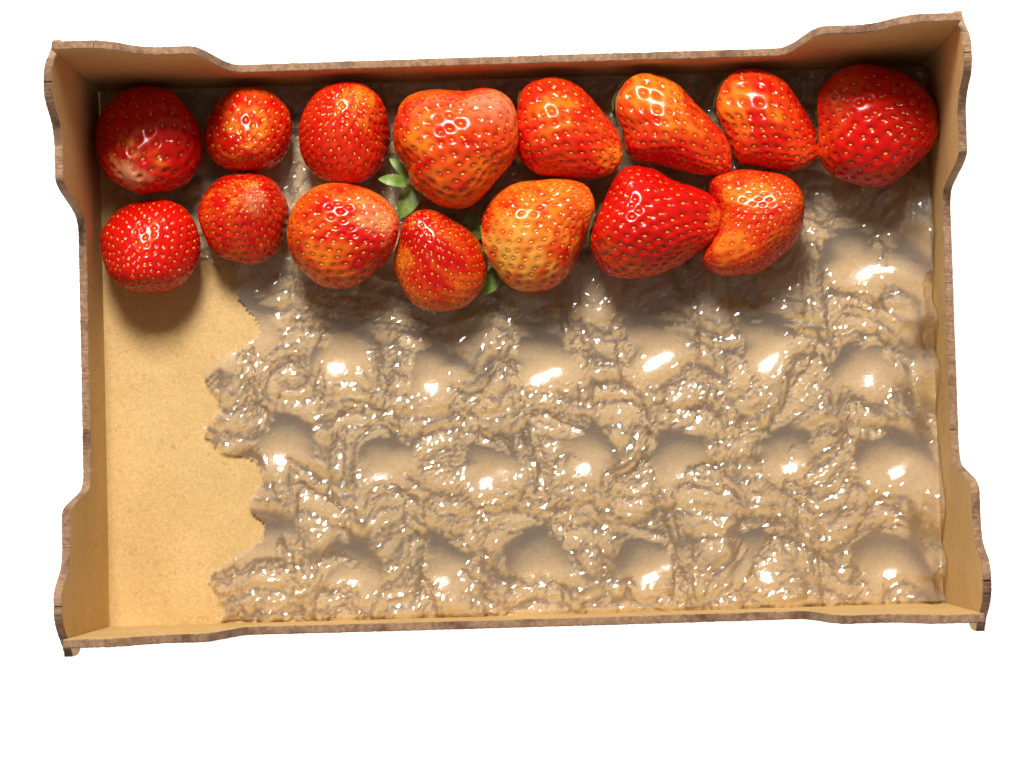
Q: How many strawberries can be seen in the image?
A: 15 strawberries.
